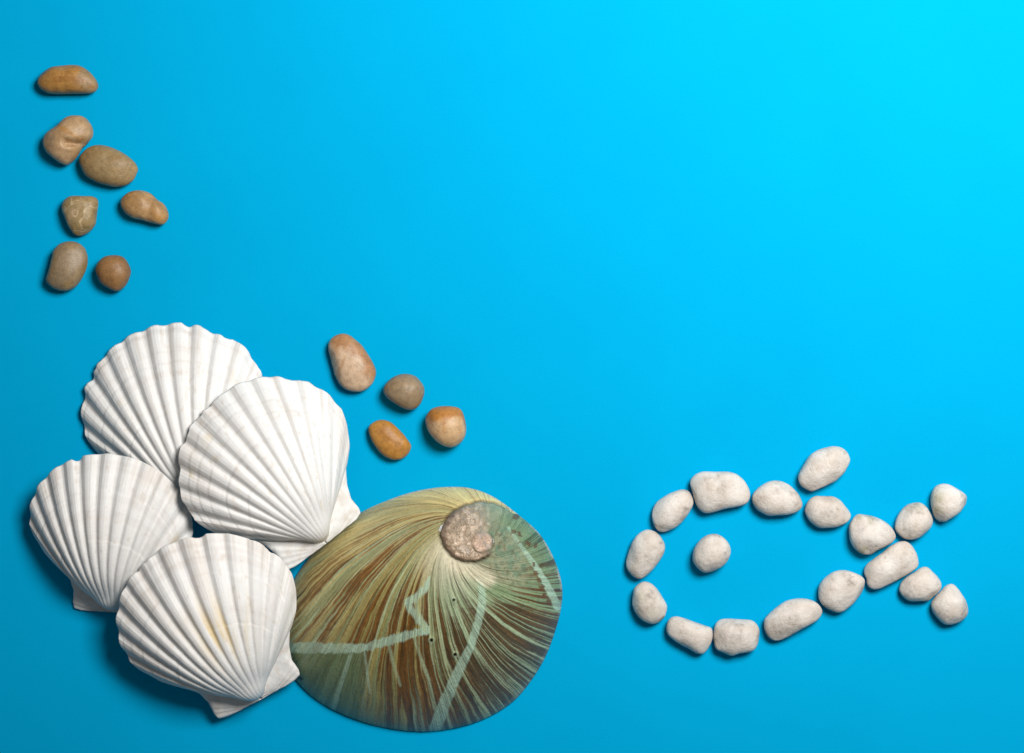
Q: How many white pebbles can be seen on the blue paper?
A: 18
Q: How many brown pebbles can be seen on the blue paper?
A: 11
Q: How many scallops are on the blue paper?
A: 4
